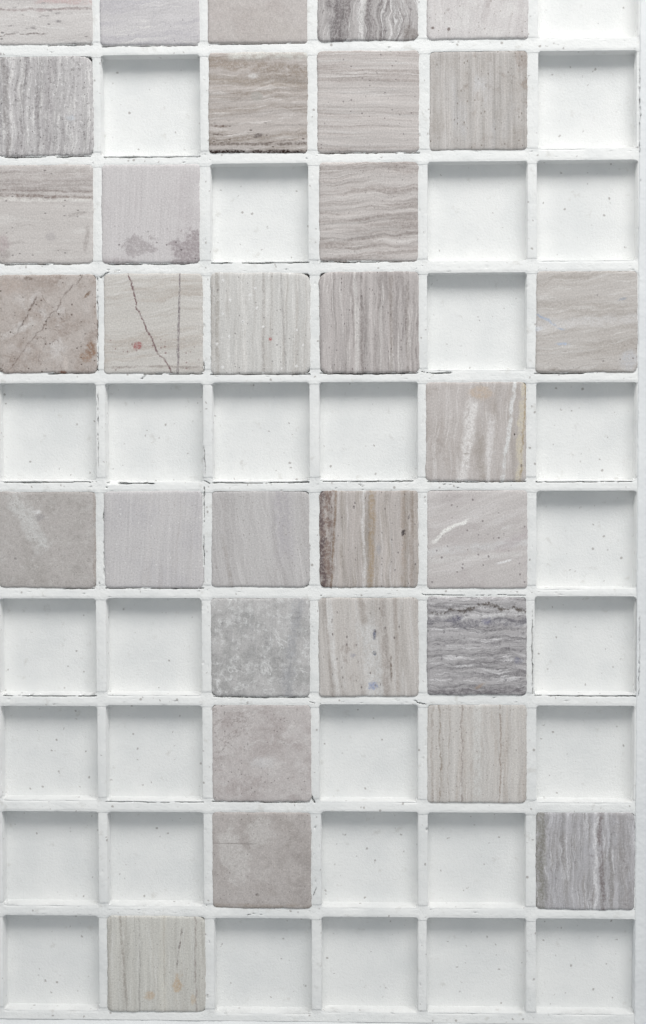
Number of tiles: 31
